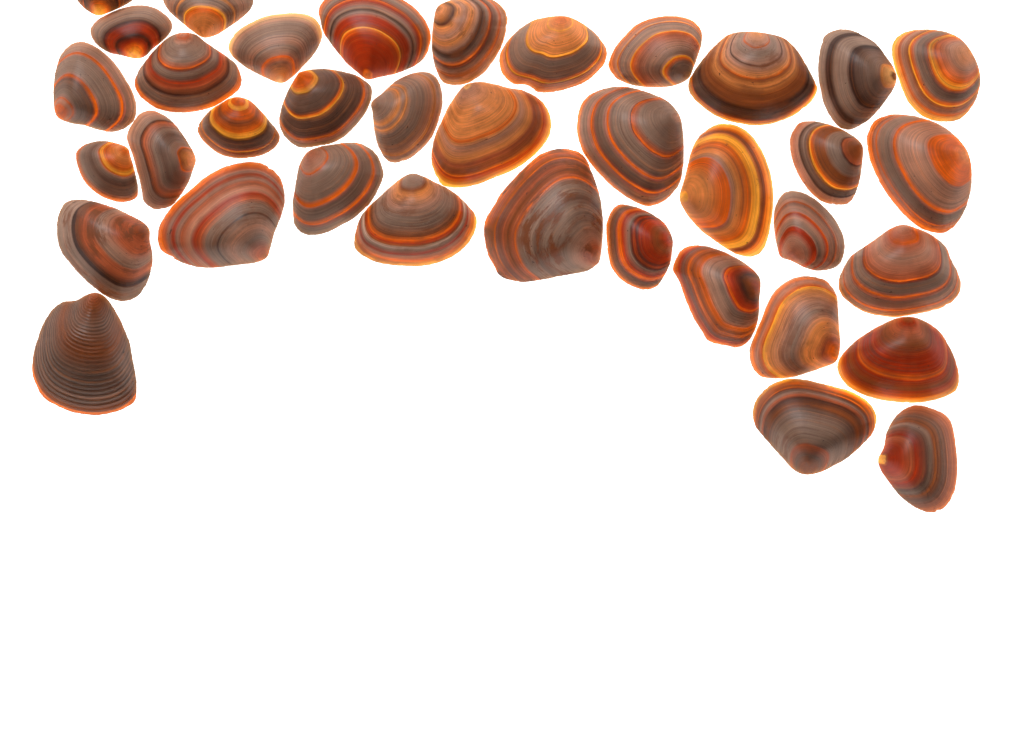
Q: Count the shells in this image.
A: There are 37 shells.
